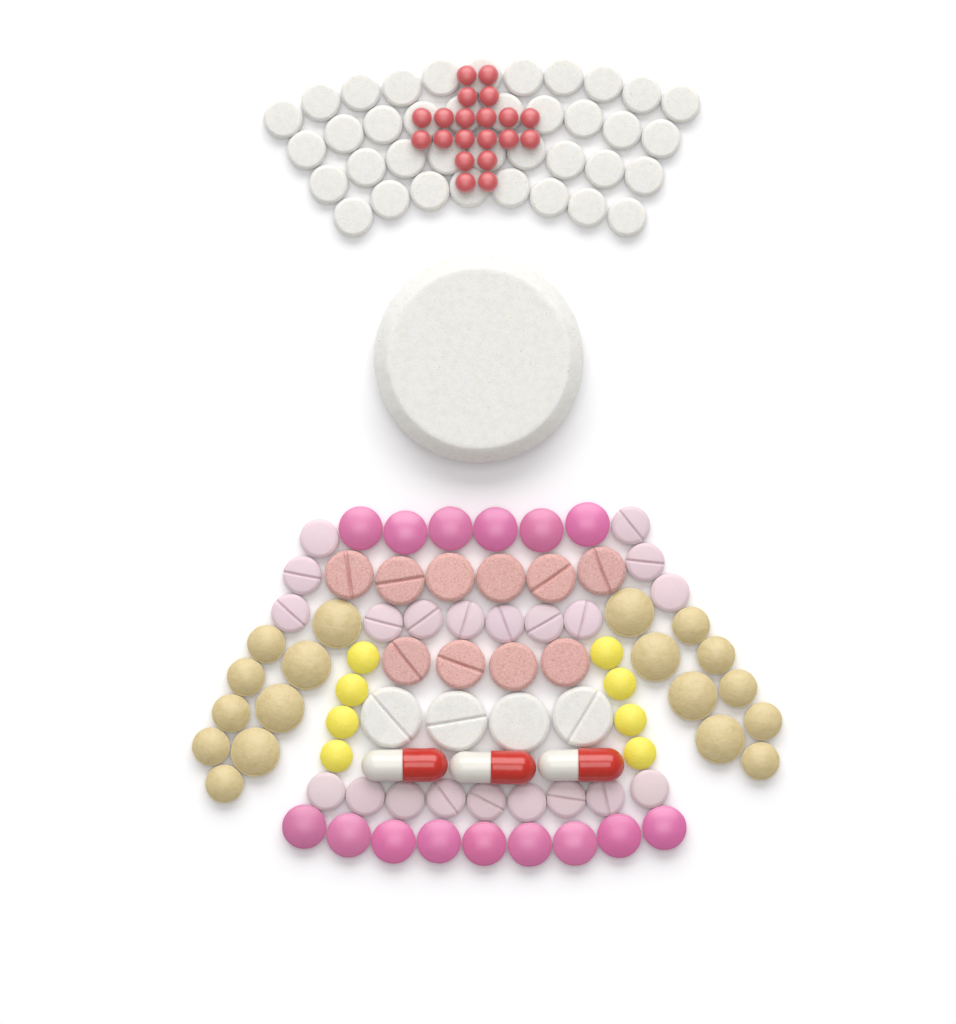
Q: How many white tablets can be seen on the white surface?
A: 43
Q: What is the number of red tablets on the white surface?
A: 20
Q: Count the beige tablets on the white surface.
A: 18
